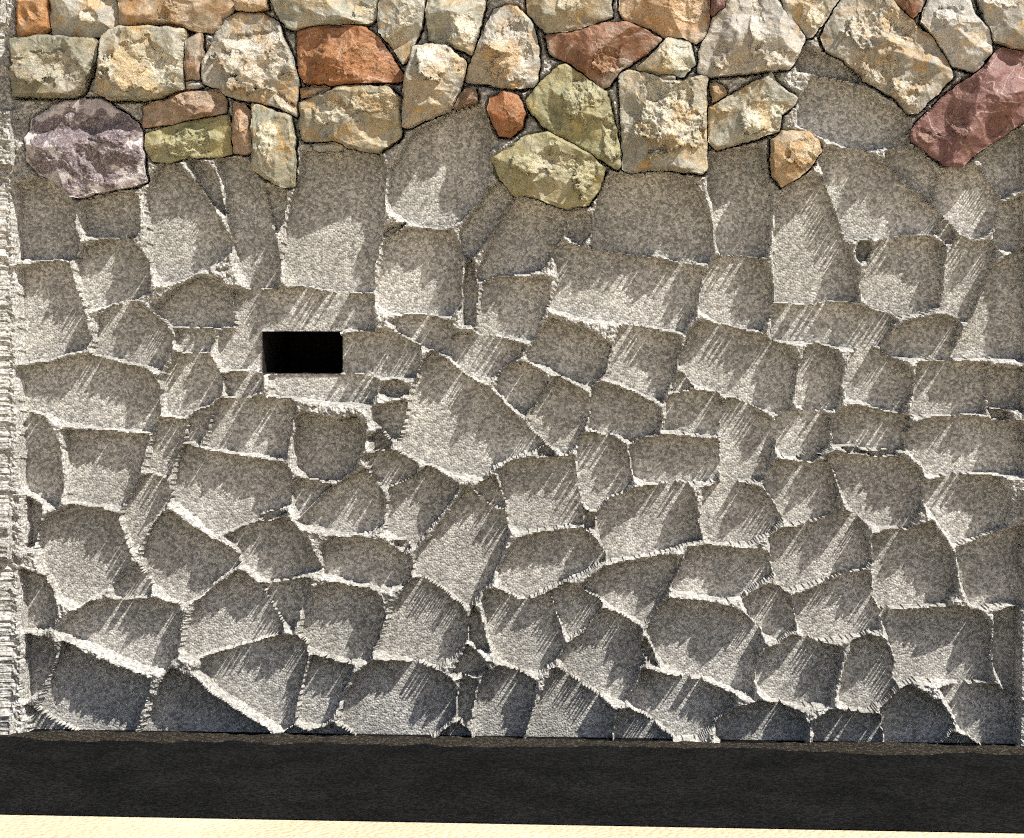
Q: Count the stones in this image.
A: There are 44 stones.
